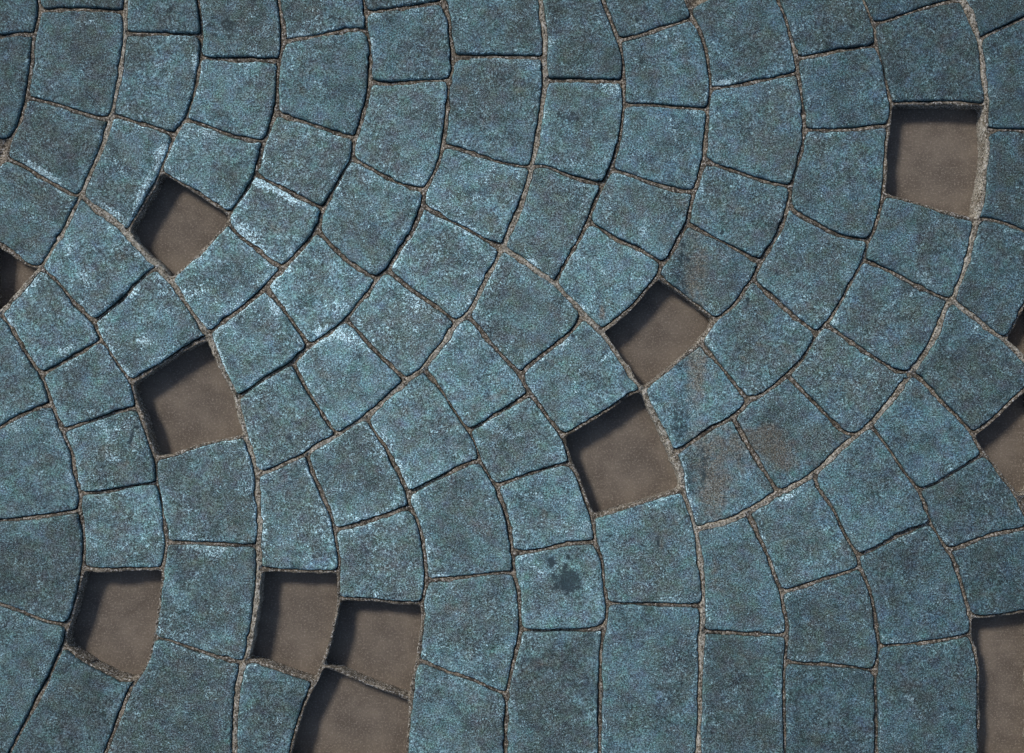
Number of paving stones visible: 102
